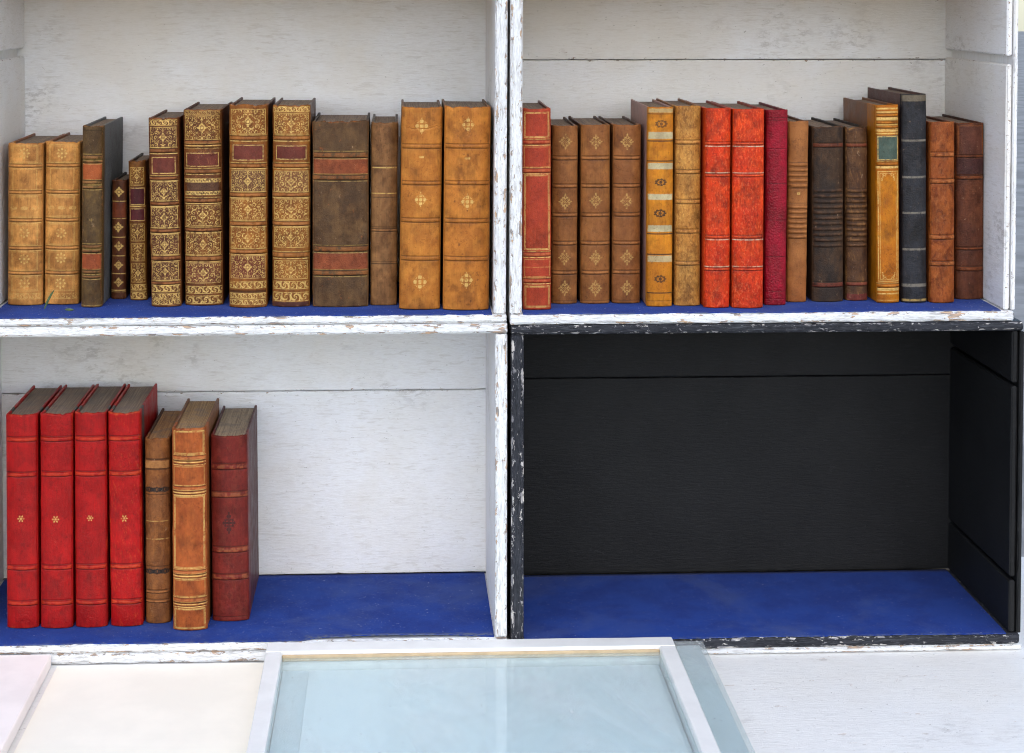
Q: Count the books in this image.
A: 36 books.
